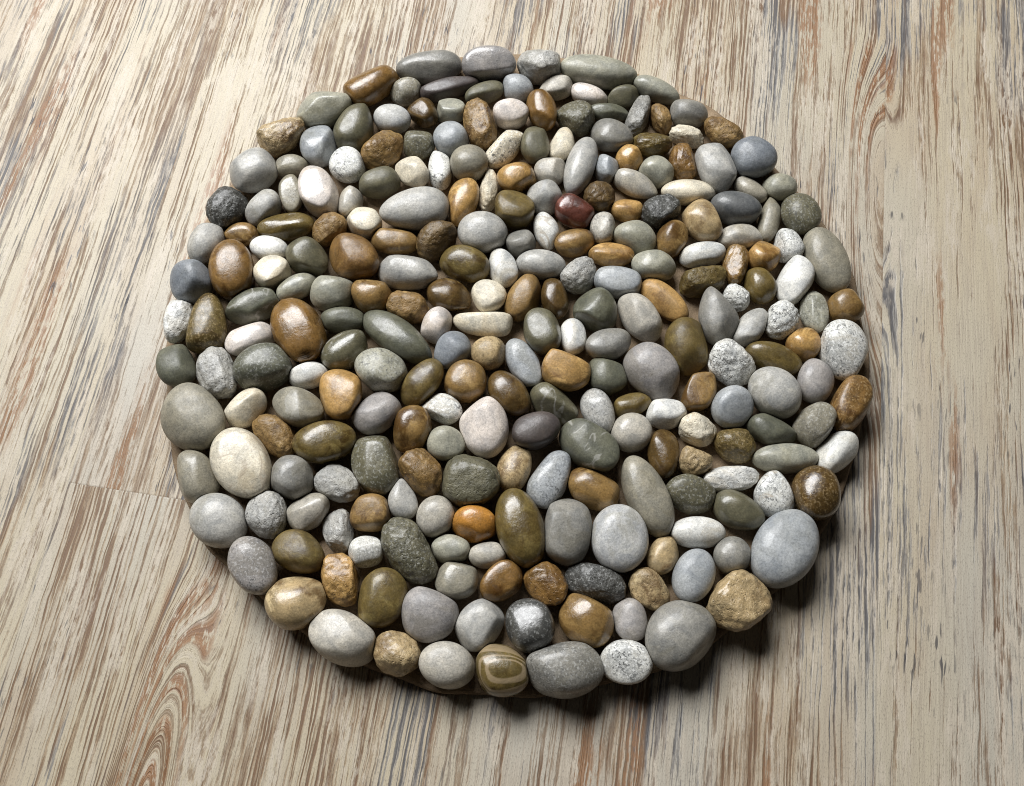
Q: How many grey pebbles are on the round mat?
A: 131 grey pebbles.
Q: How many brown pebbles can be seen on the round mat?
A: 79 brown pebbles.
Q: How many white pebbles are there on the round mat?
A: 42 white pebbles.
